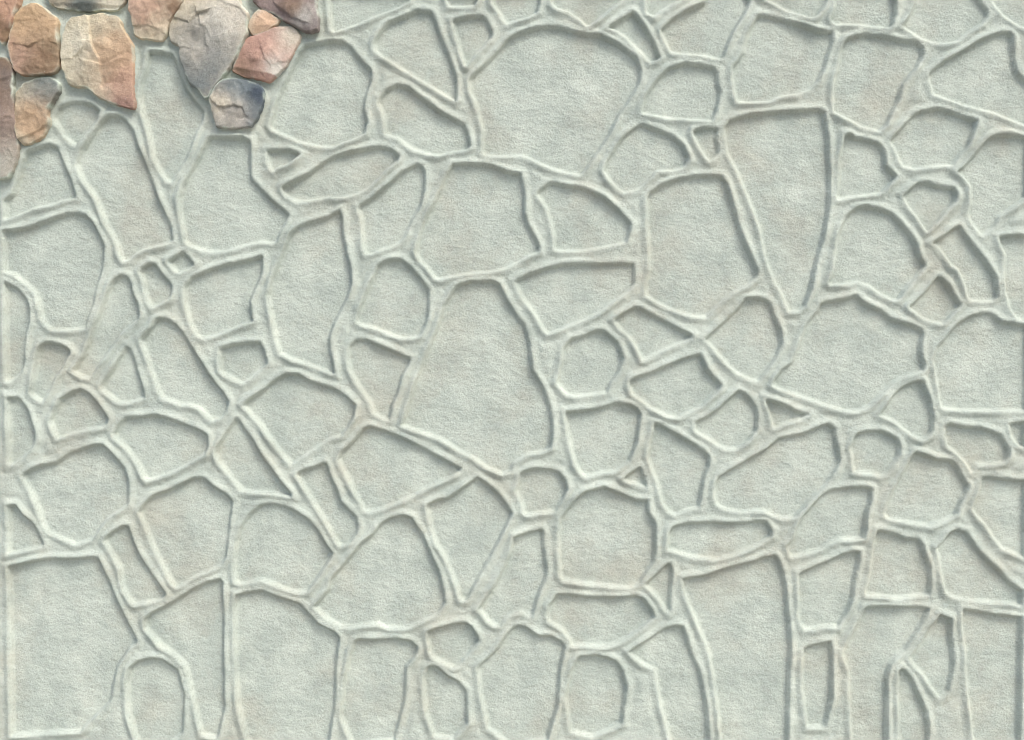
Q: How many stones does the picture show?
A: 12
